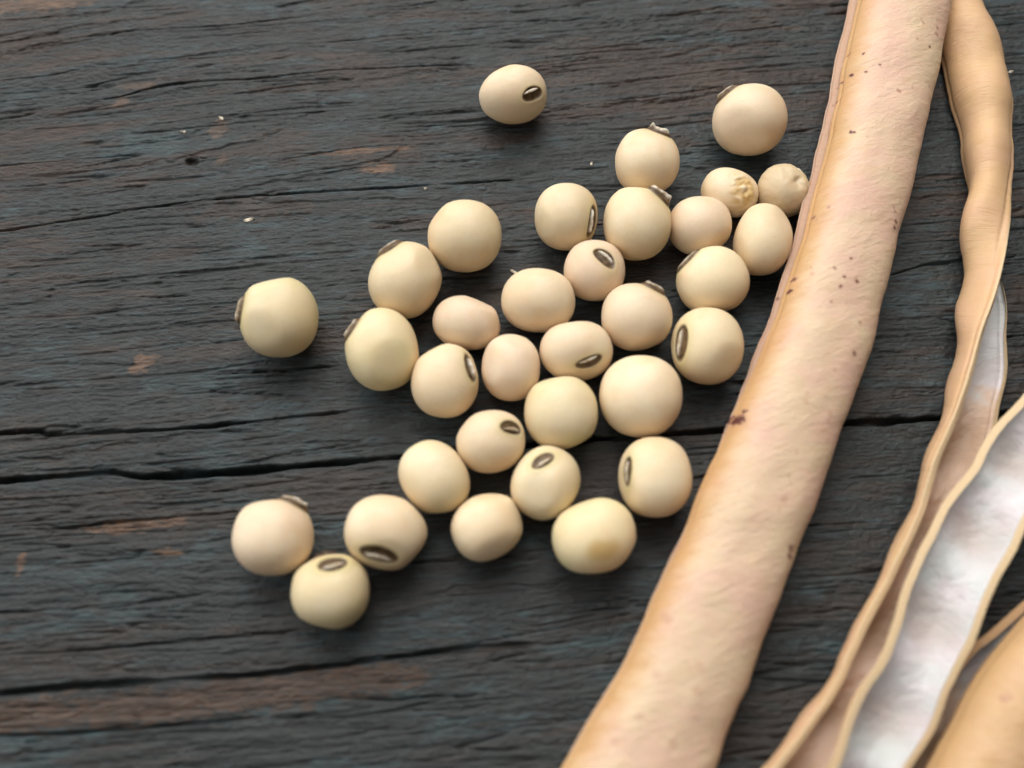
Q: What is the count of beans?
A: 33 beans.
